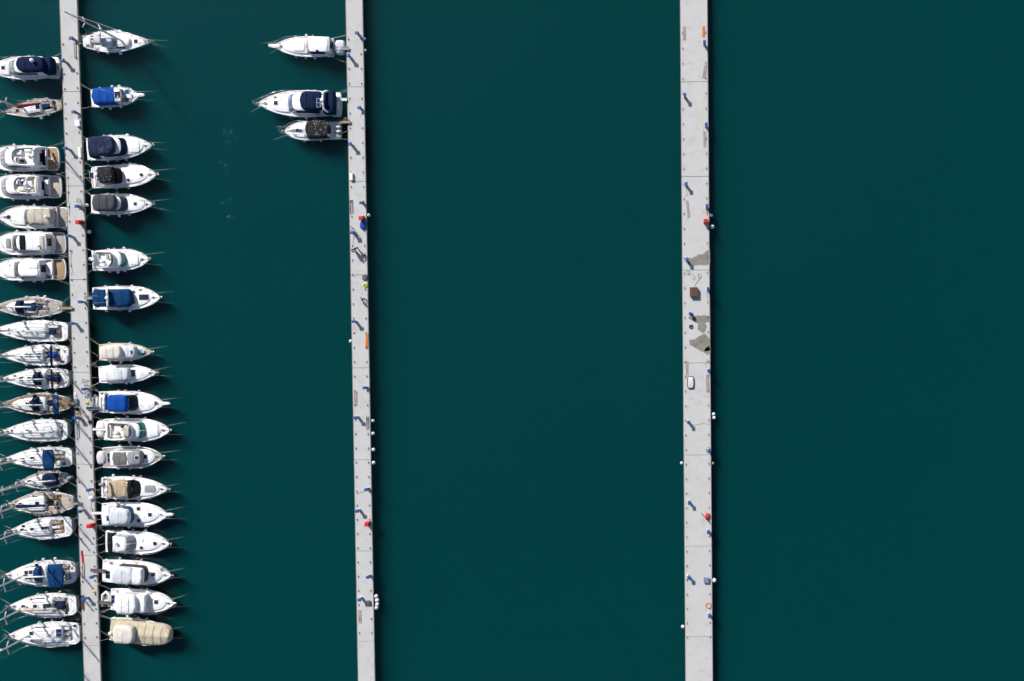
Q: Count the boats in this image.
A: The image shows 41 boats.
